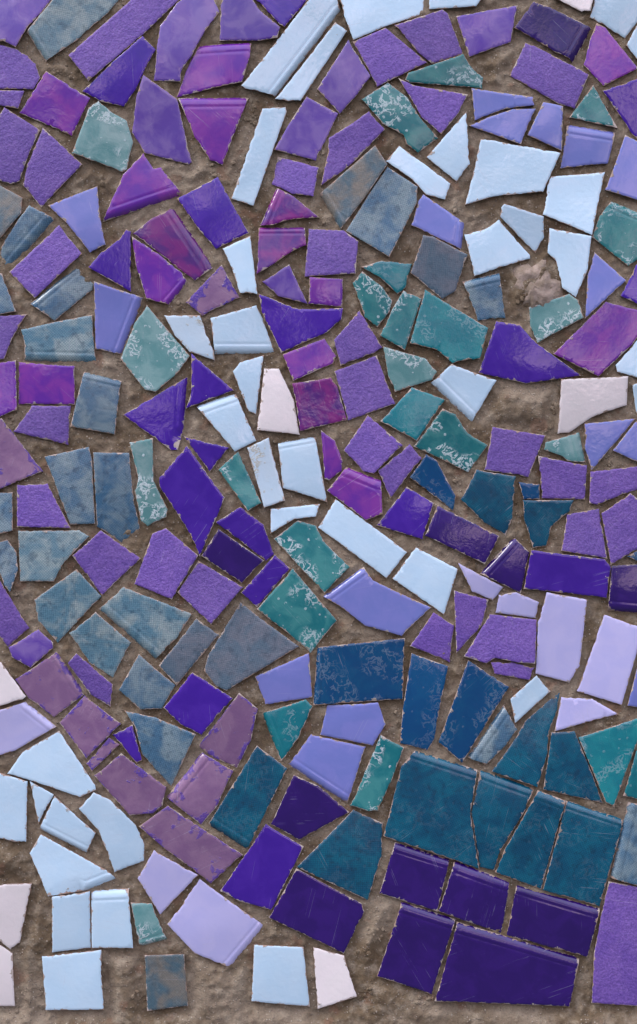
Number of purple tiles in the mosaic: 101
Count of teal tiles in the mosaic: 66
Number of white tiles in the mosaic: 45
